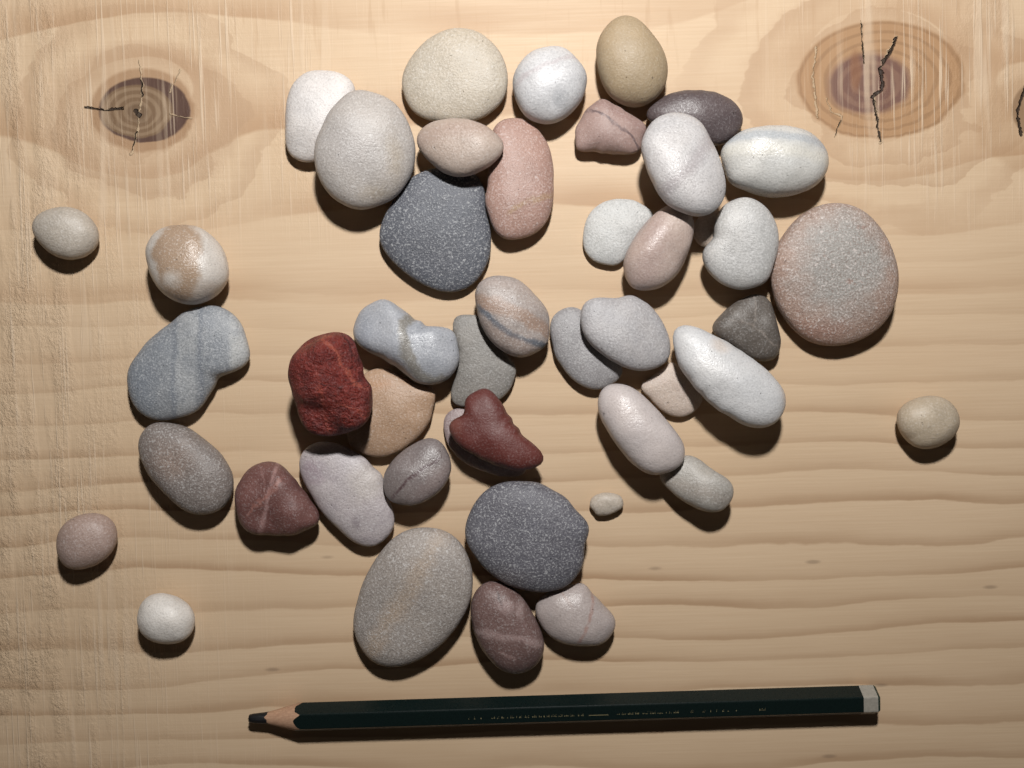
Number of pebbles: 46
